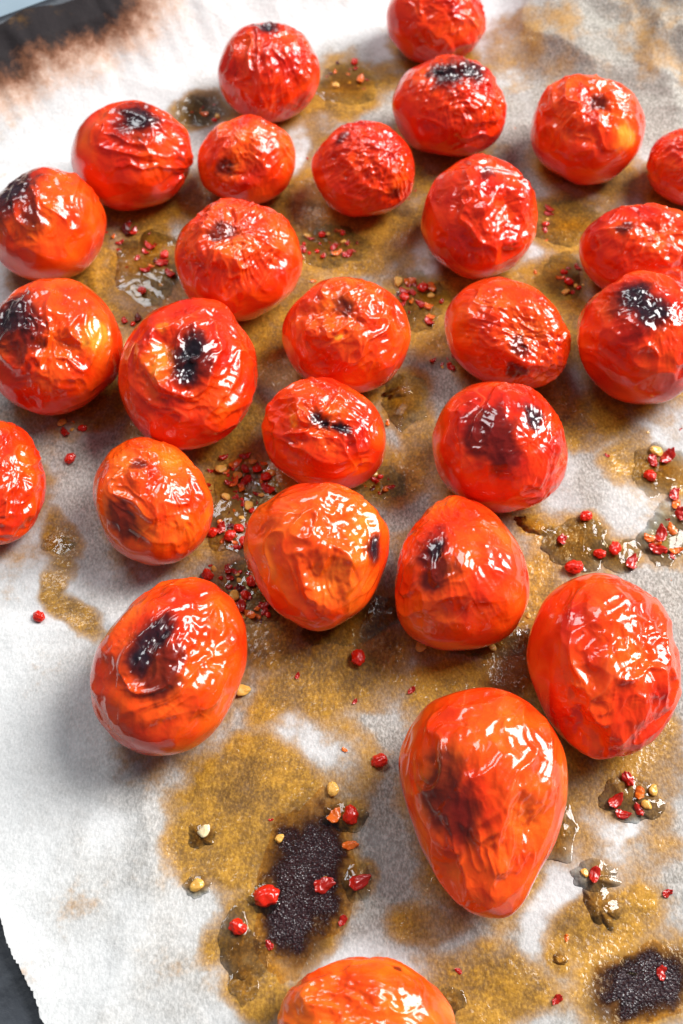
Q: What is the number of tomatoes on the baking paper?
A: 27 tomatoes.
